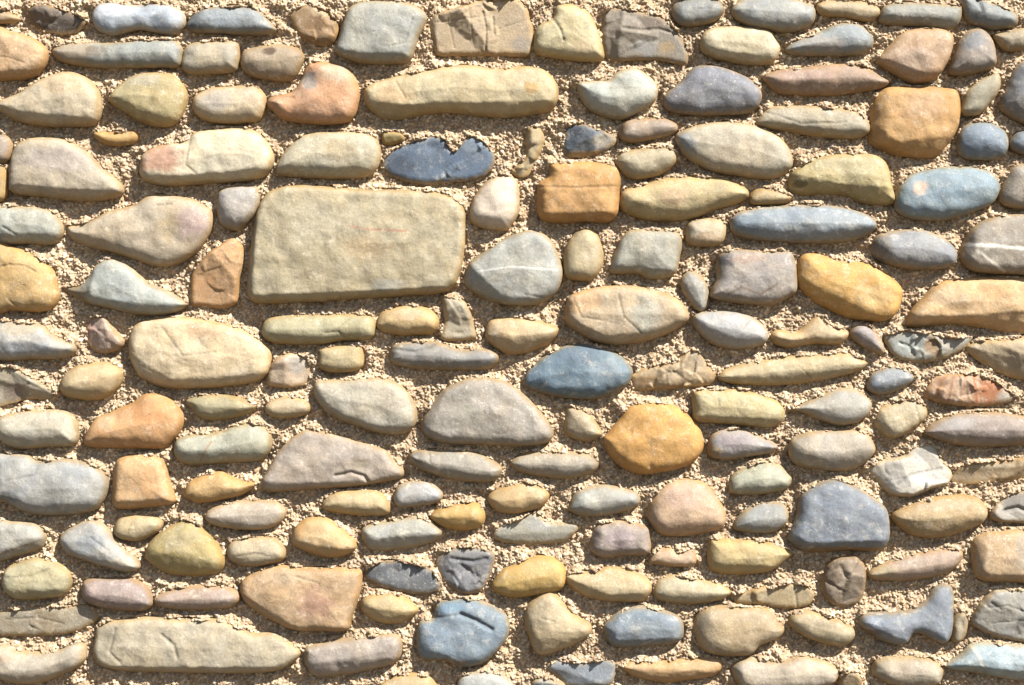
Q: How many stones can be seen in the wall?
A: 179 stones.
